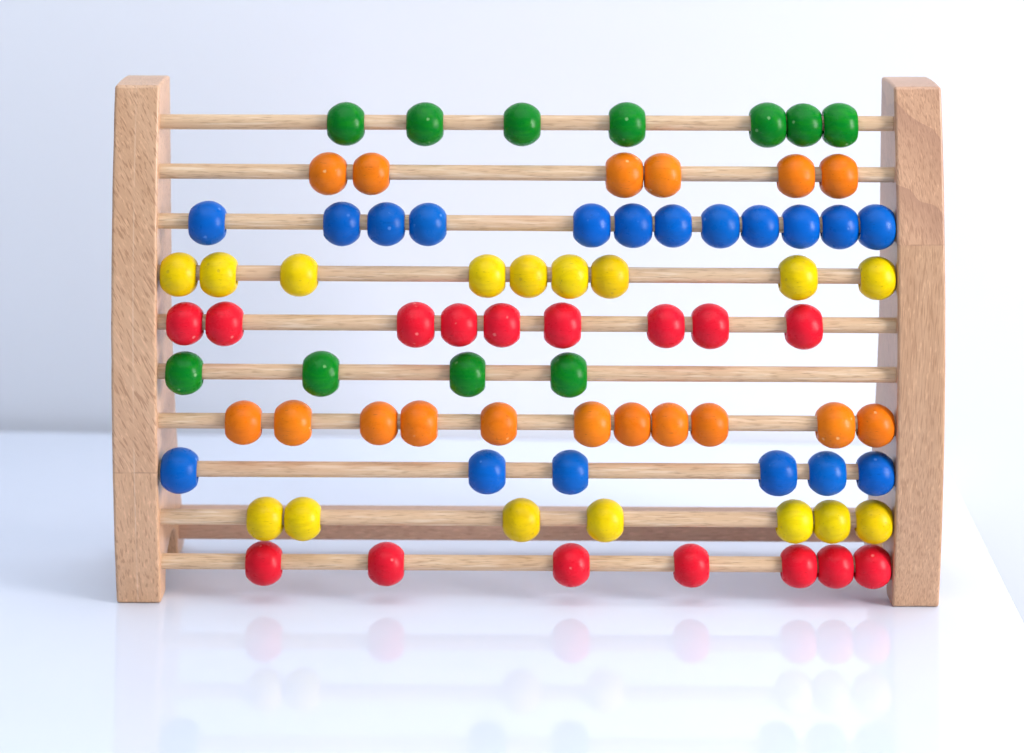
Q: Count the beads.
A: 78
